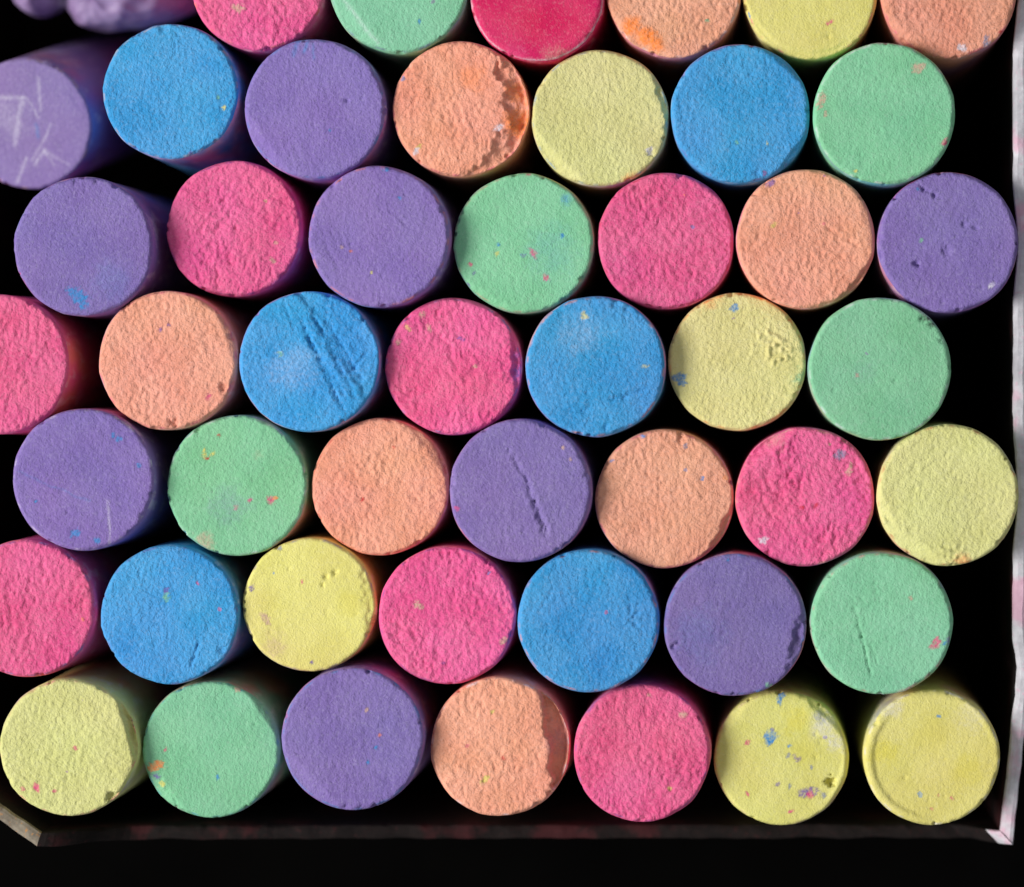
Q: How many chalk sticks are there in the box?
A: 48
